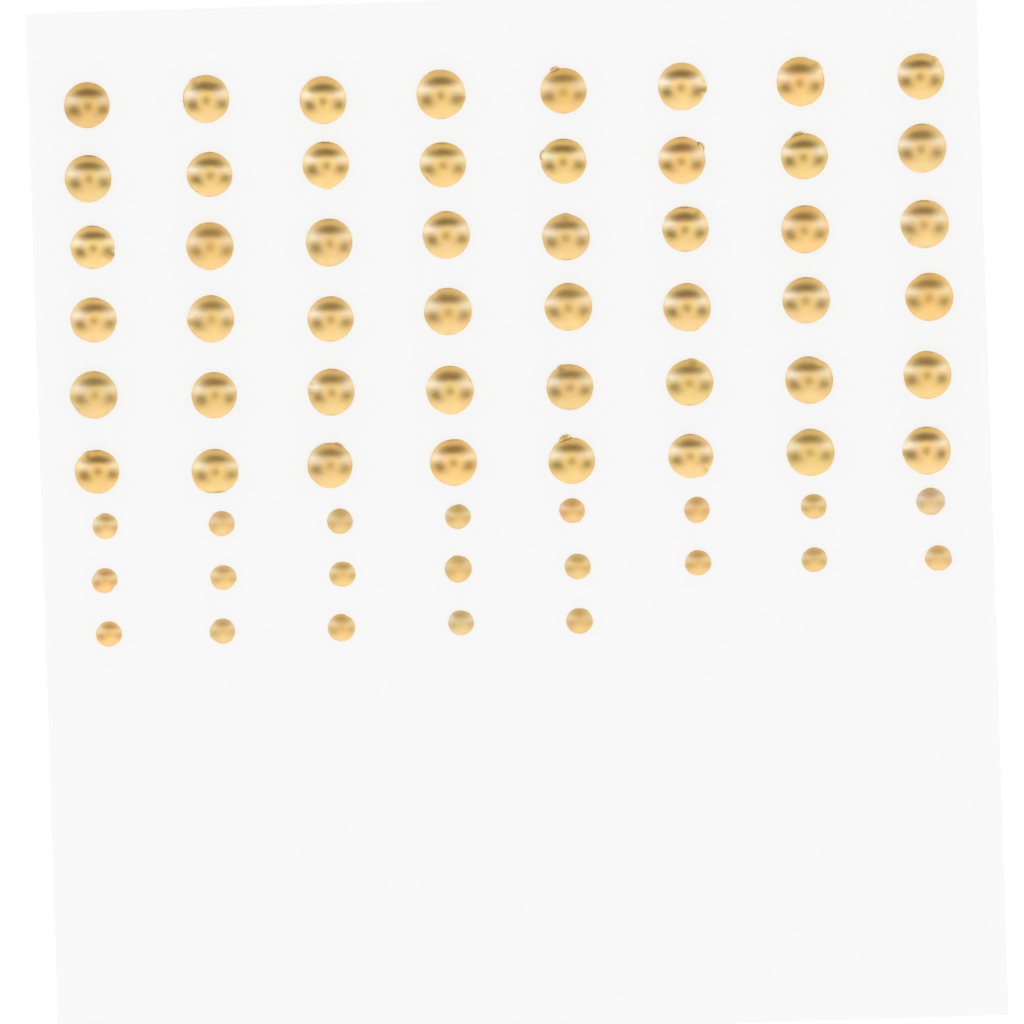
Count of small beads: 21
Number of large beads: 48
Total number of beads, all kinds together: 69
